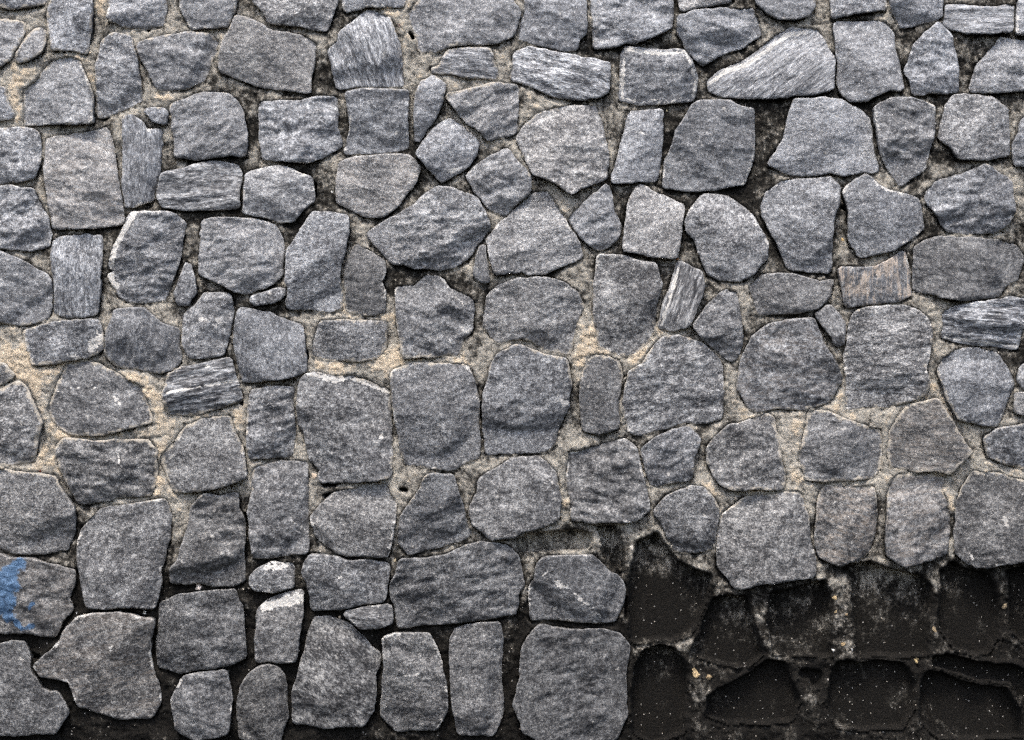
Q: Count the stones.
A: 136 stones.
